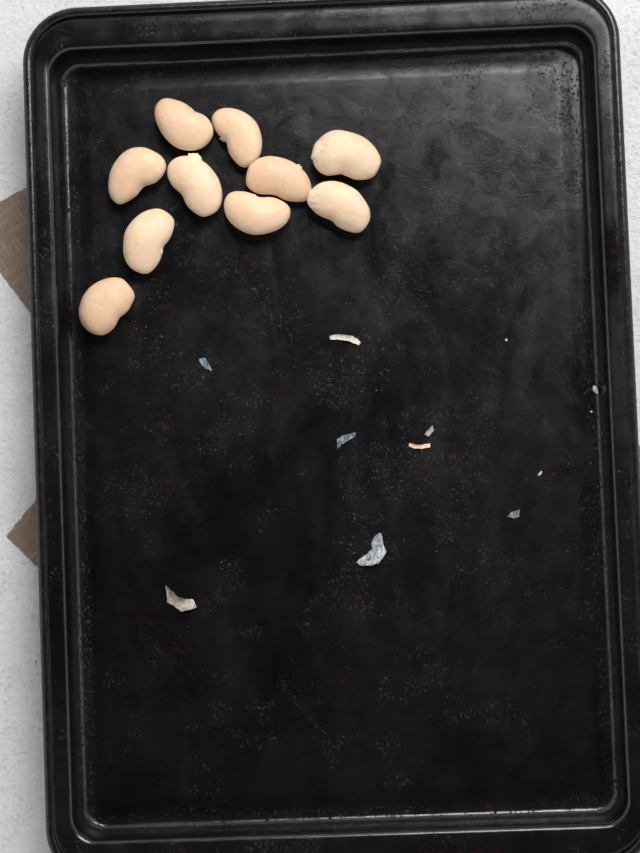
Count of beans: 10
